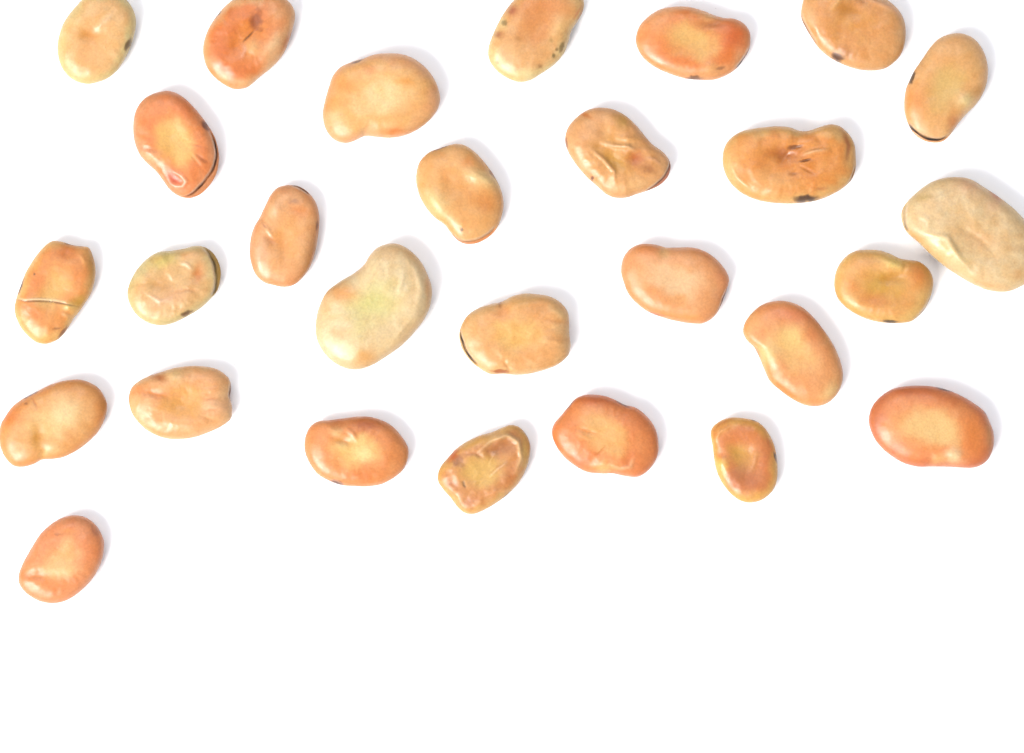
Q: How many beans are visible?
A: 28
